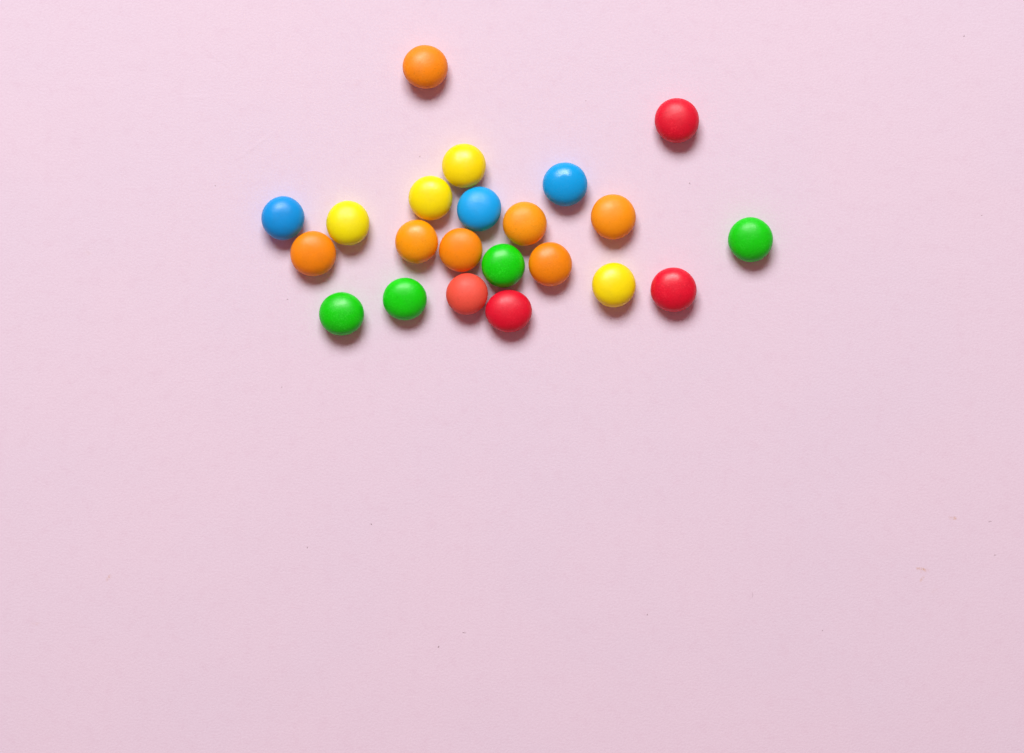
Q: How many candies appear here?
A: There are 22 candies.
